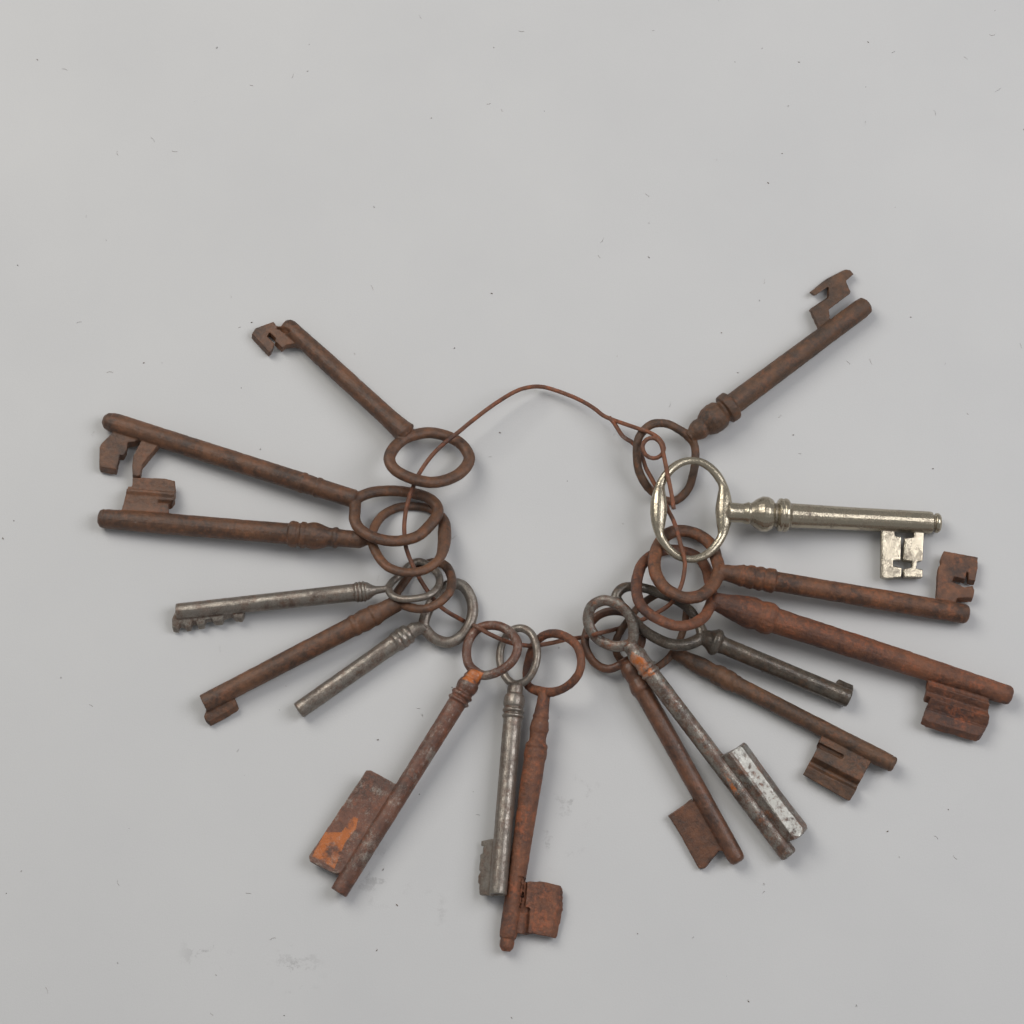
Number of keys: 17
